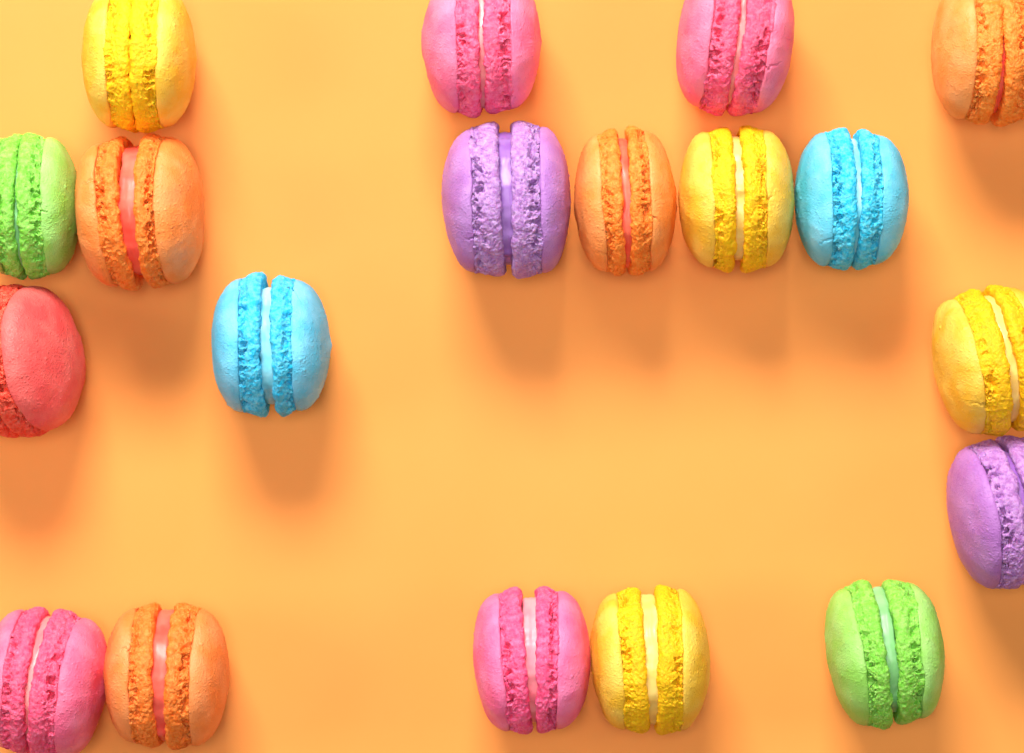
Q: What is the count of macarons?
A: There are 19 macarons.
